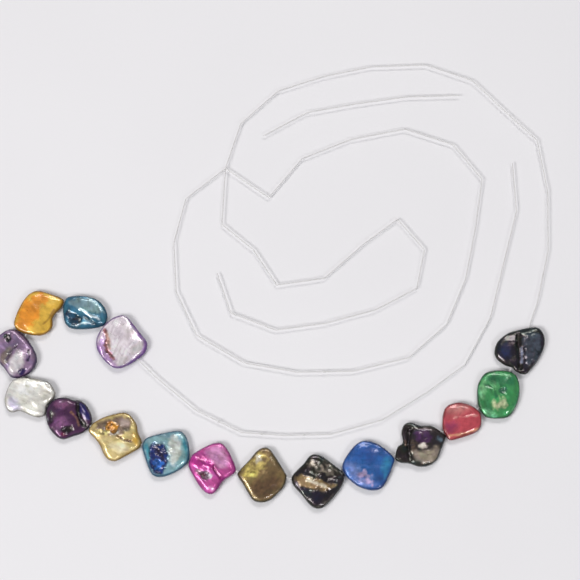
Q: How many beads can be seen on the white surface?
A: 16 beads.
